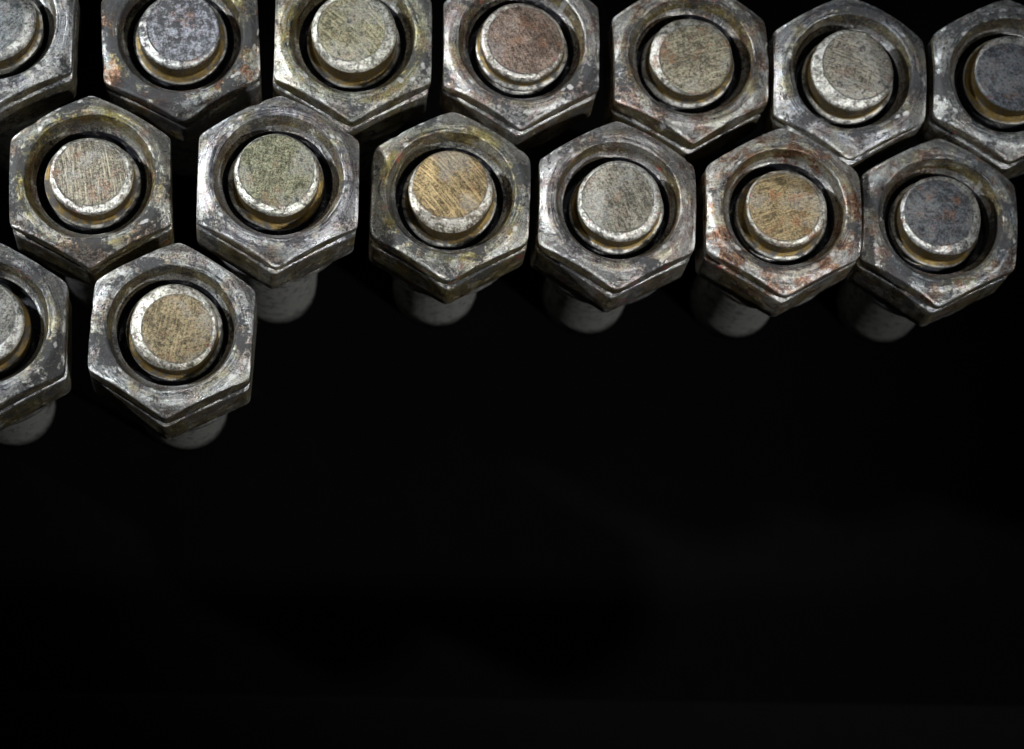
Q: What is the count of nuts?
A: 15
